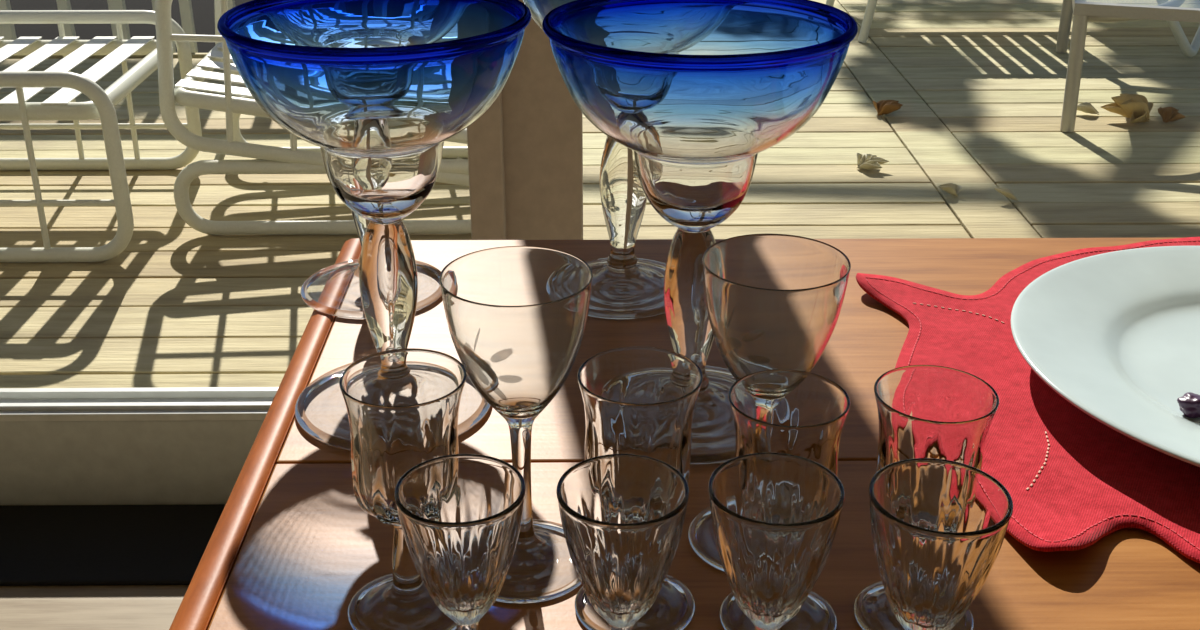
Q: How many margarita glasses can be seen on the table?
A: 4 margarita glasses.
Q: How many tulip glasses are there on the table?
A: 4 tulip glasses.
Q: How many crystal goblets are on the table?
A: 4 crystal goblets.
